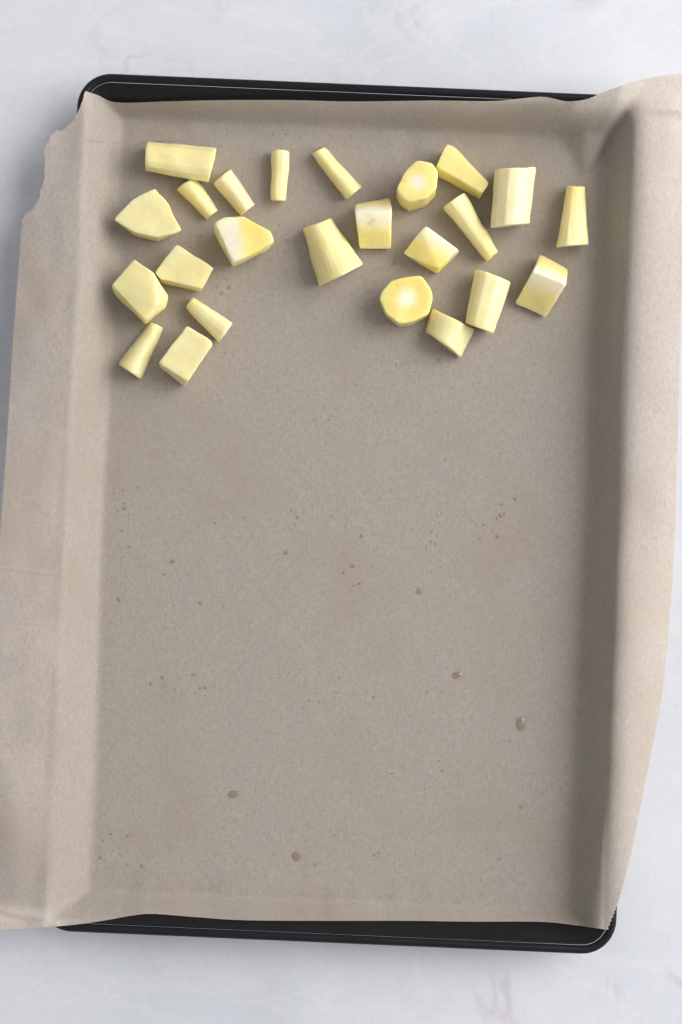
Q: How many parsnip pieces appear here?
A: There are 24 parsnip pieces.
